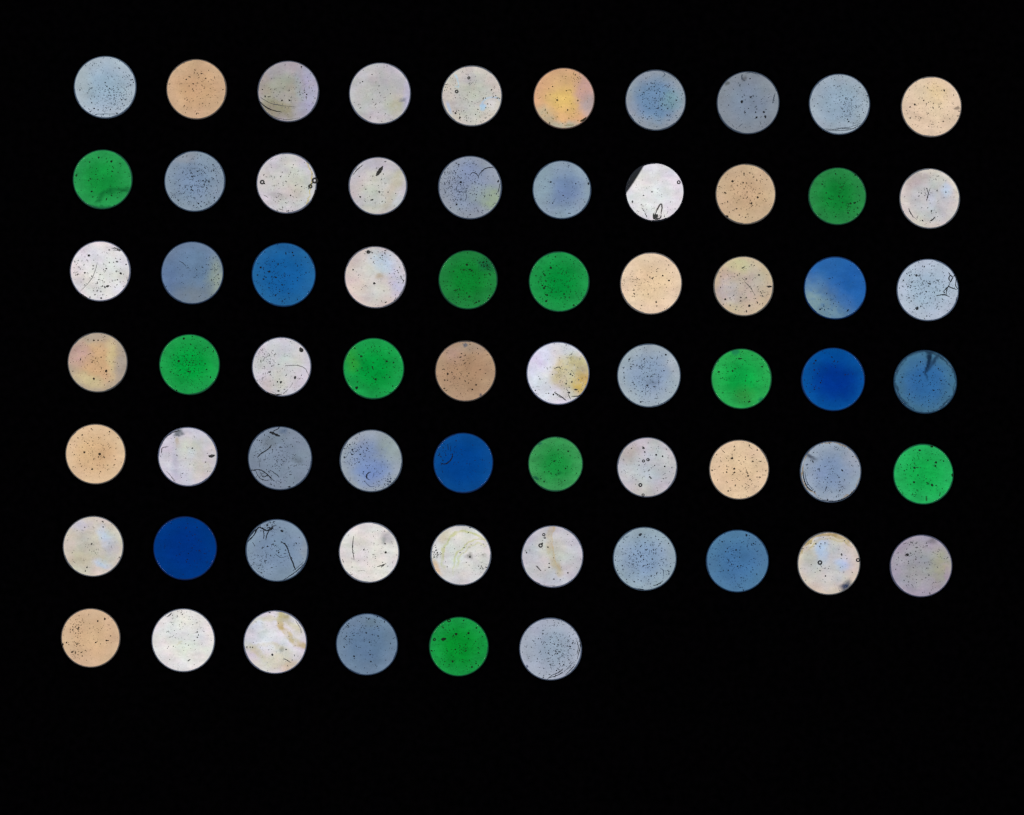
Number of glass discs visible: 66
